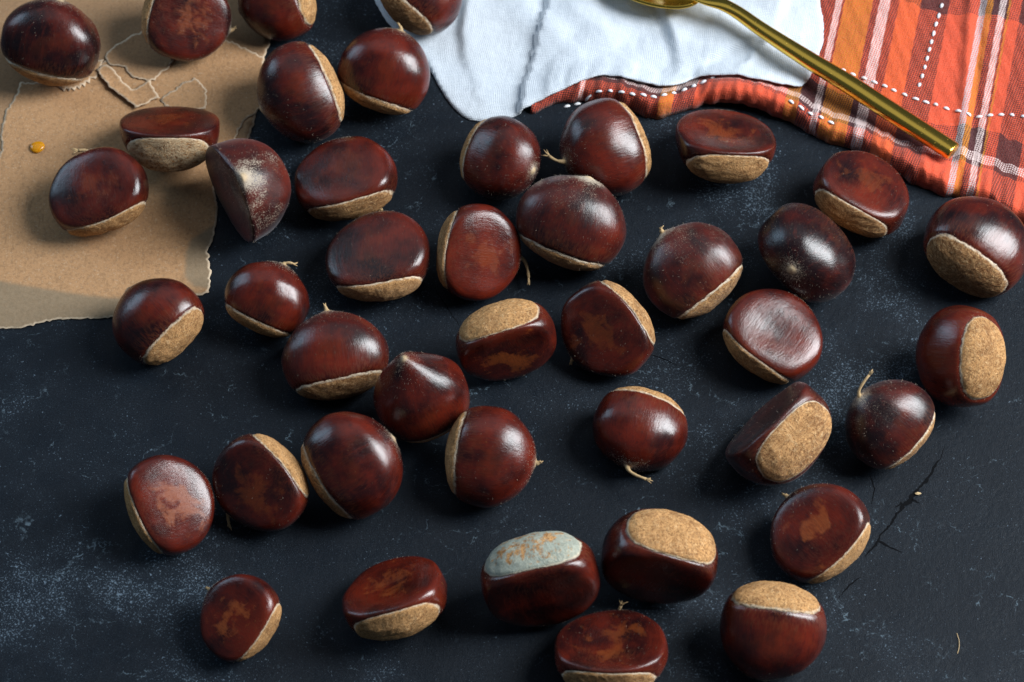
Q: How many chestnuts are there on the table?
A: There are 42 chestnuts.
